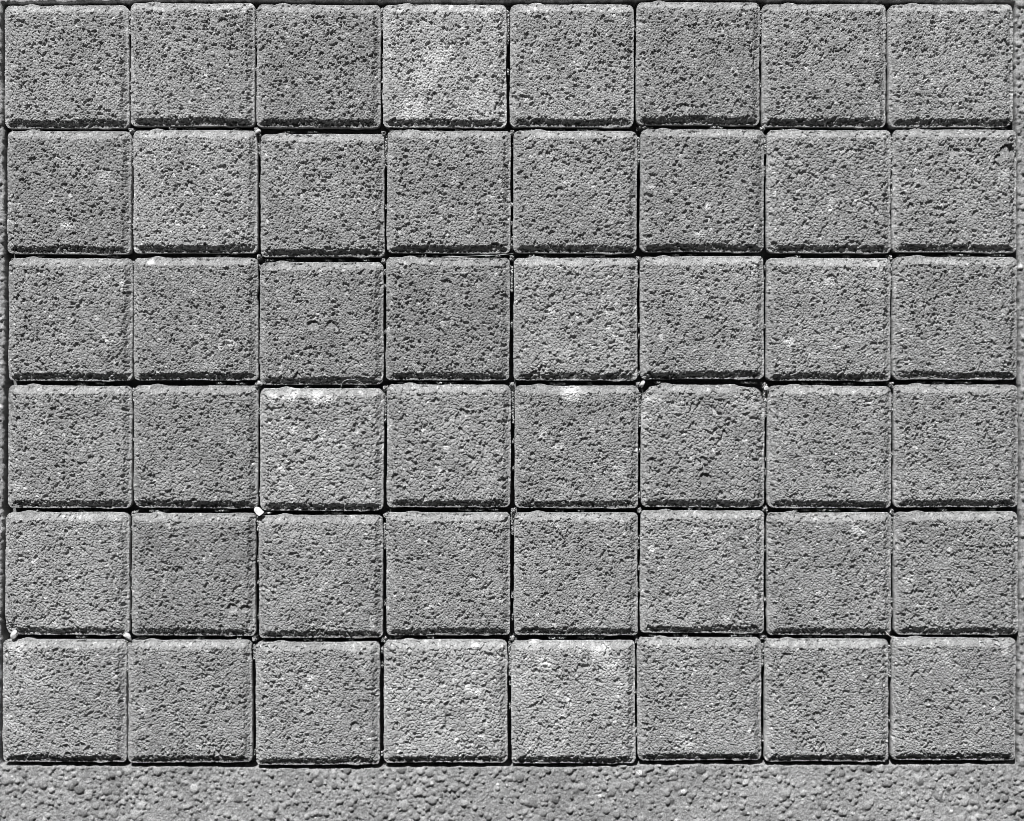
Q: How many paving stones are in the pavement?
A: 48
